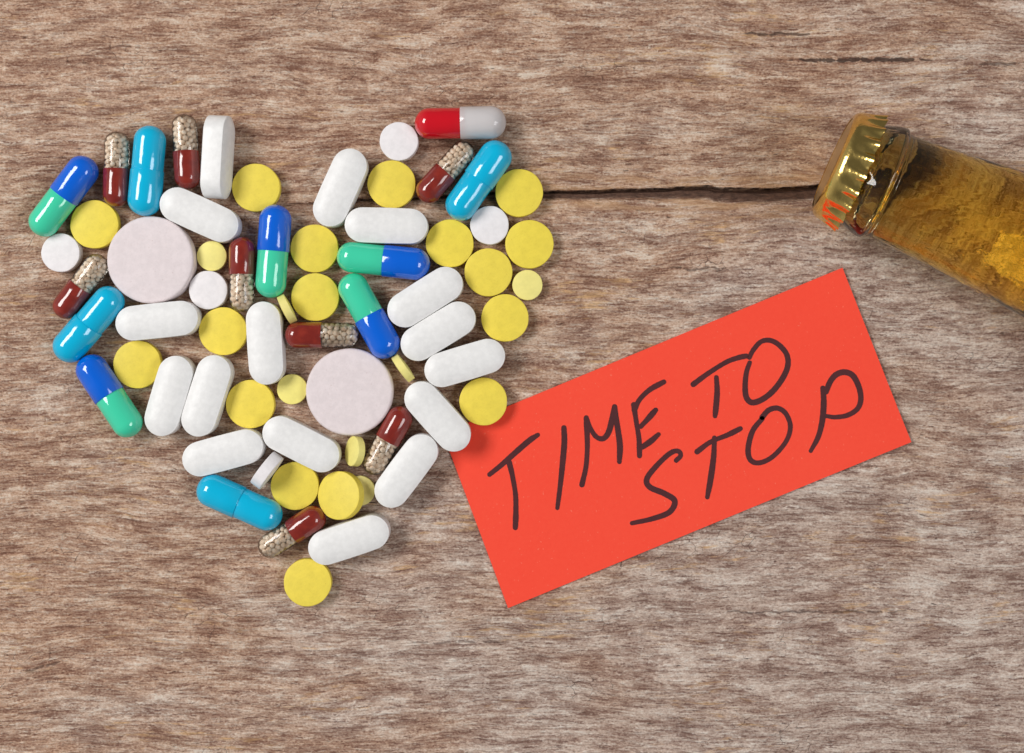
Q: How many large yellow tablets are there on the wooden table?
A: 17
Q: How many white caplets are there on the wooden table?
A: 16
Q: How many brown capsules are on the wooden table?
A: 8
